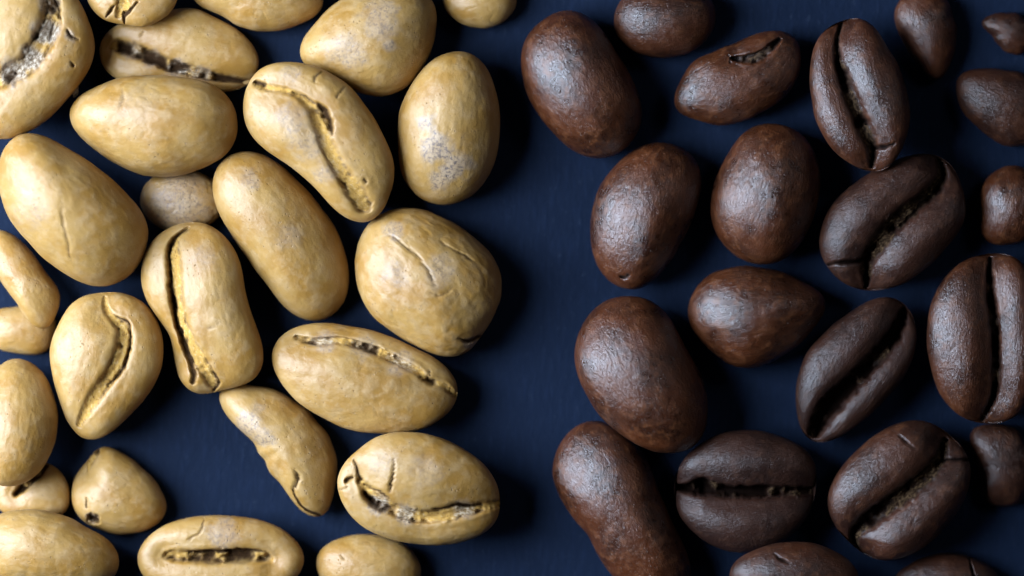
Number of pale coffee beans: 26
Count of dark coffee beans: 21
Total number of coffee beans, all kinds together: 47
